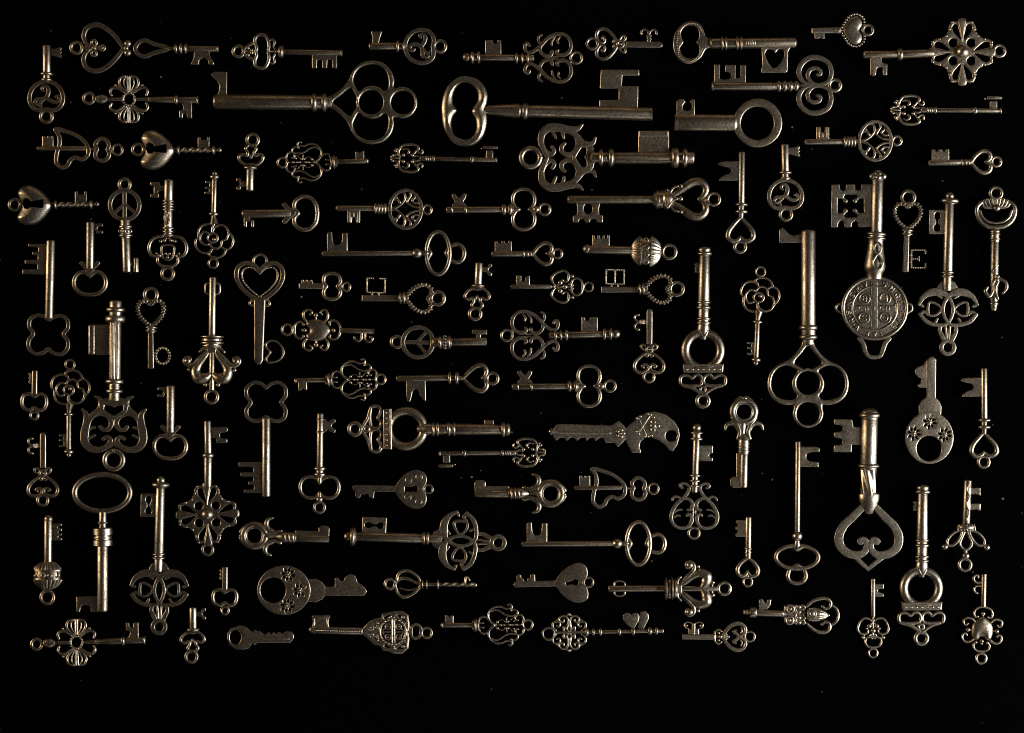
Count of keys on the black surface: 104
